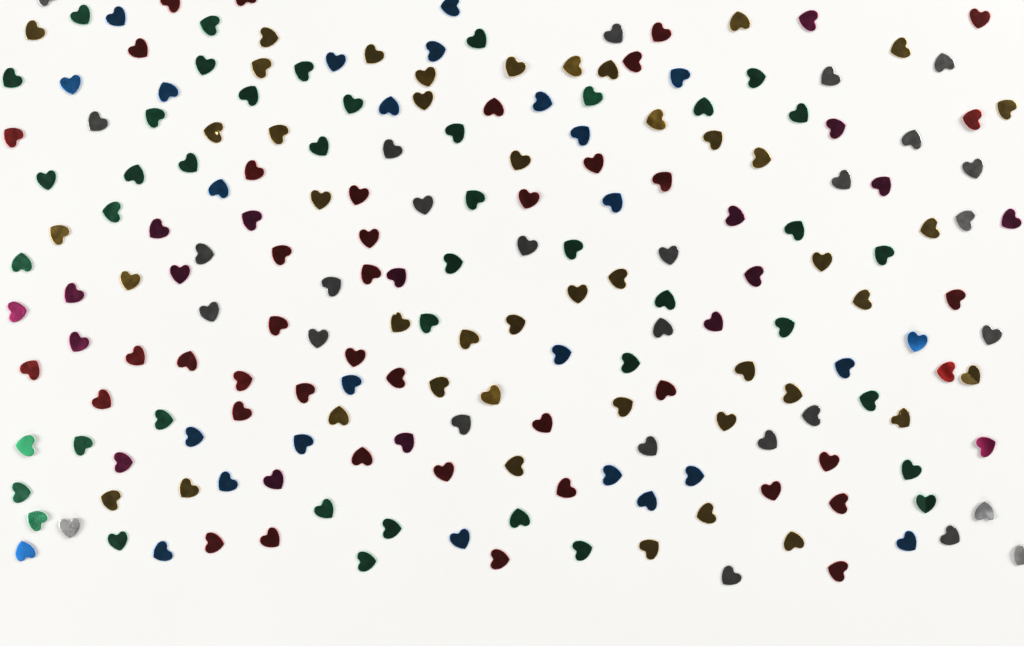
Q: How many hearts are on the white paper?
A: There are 200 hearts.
